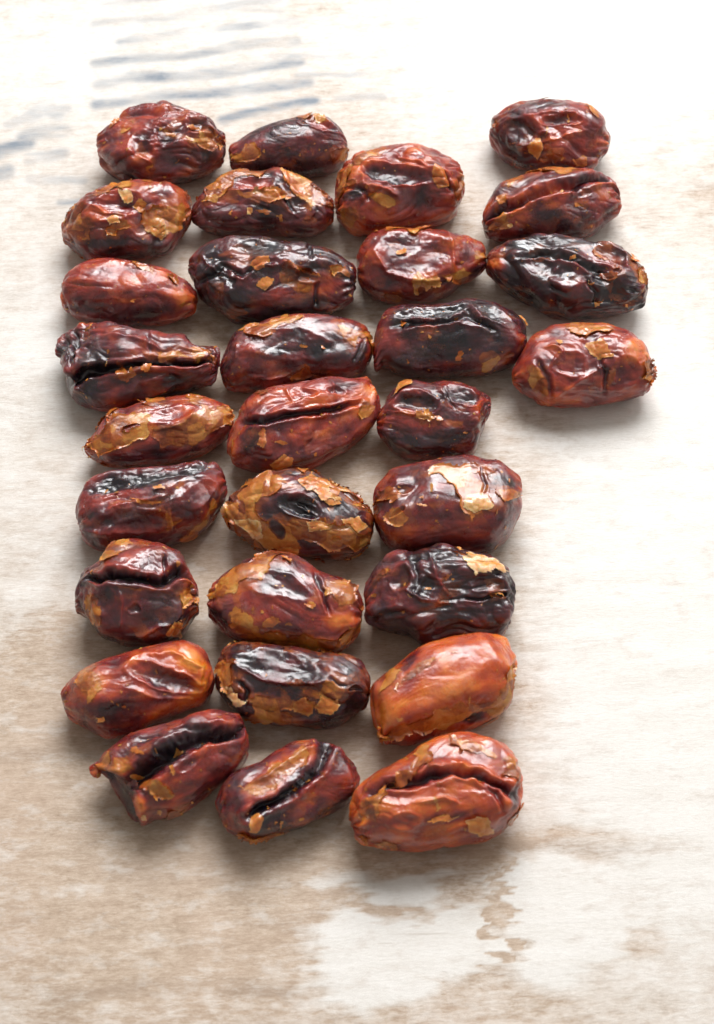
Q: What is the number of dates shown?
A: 30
